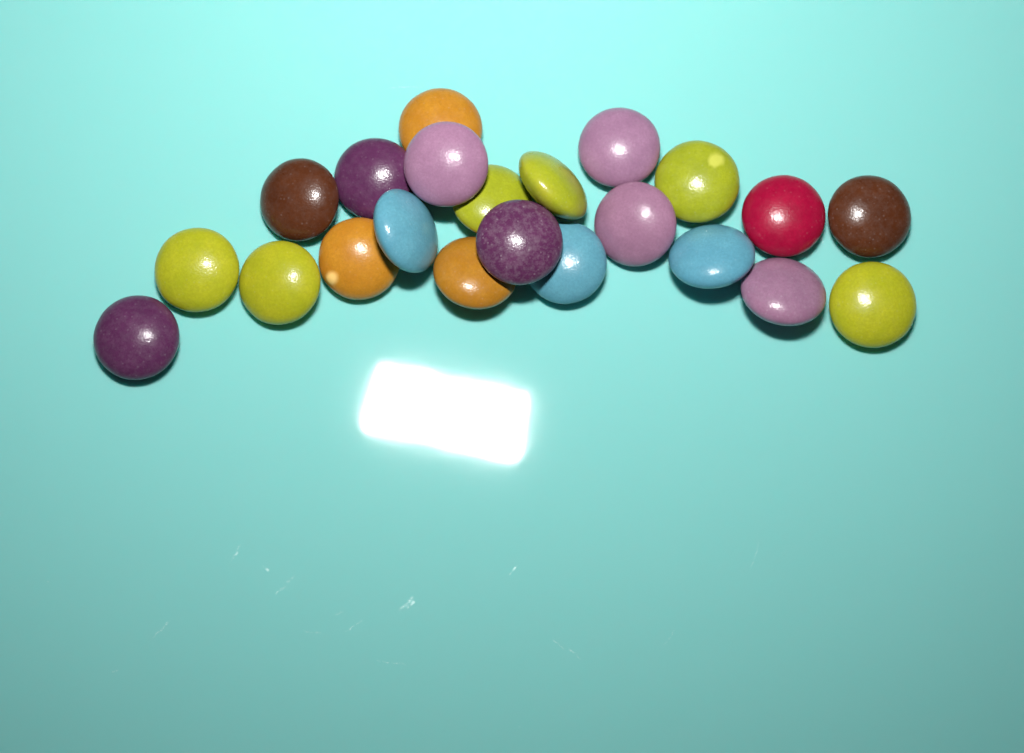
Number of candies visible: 22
